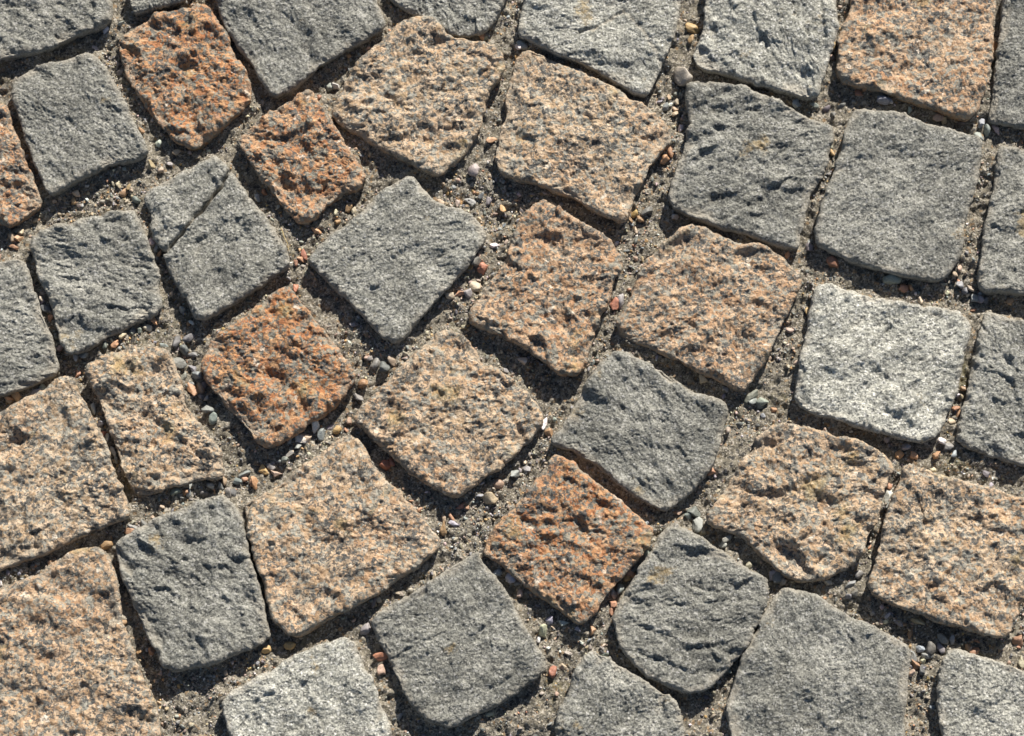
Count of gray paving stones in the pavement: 25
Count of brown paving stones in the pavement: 17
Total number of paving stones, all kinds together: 42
